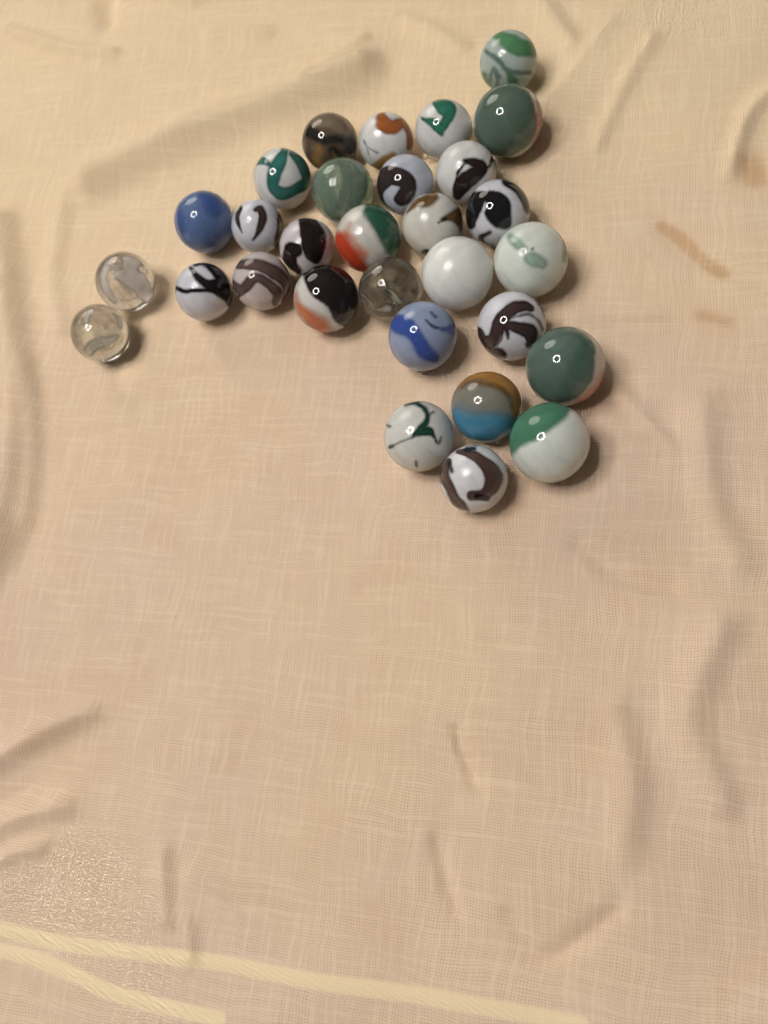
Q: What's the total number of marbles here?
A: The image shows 30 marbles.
